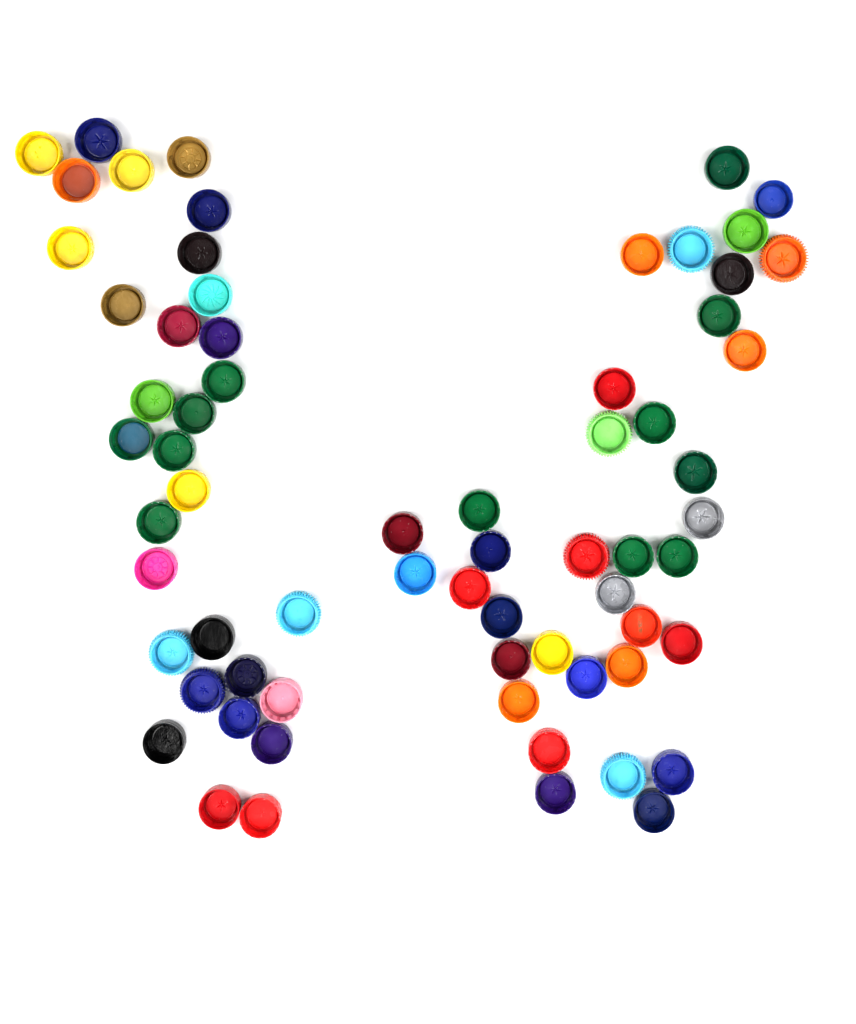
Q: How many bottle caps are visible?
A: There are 67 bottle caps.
